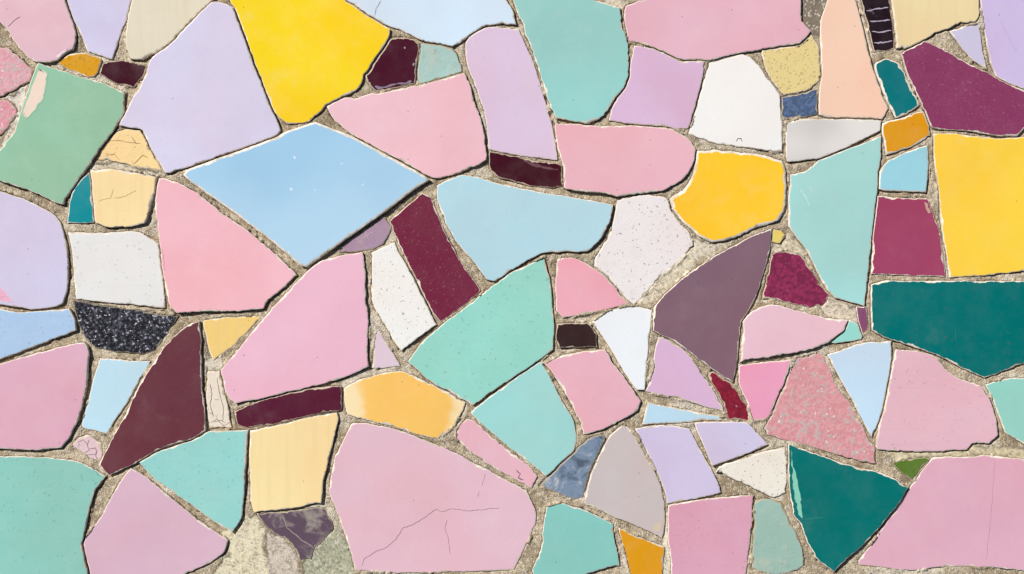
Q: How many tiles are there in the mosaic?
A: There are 101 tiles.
